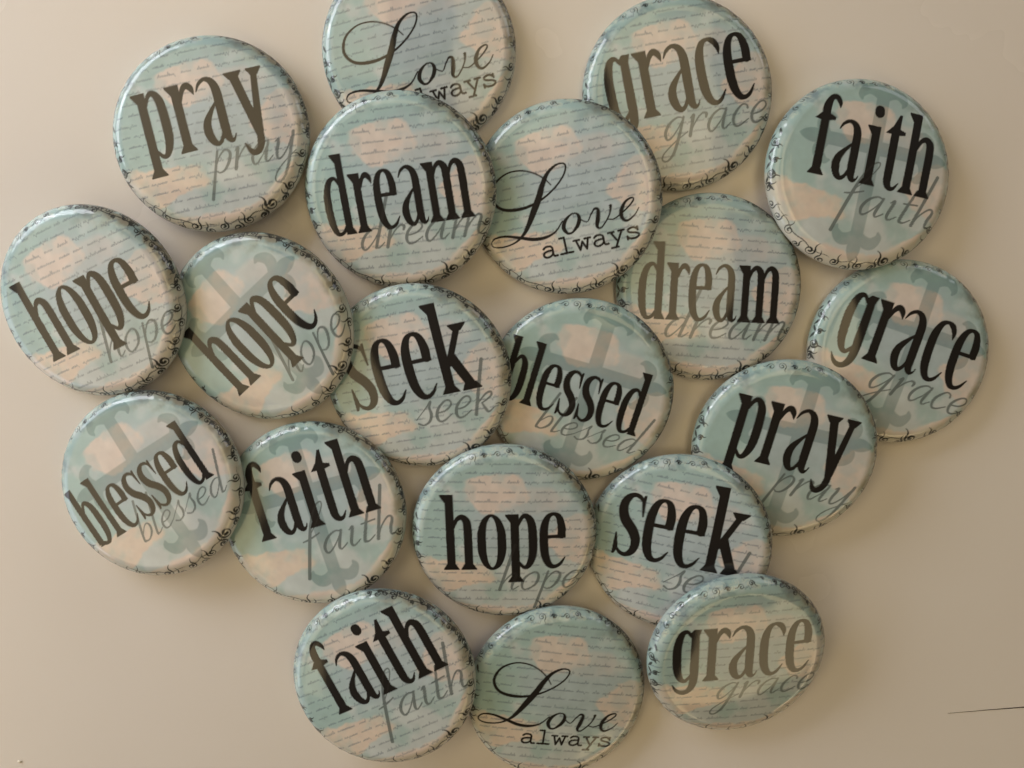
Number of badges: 20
